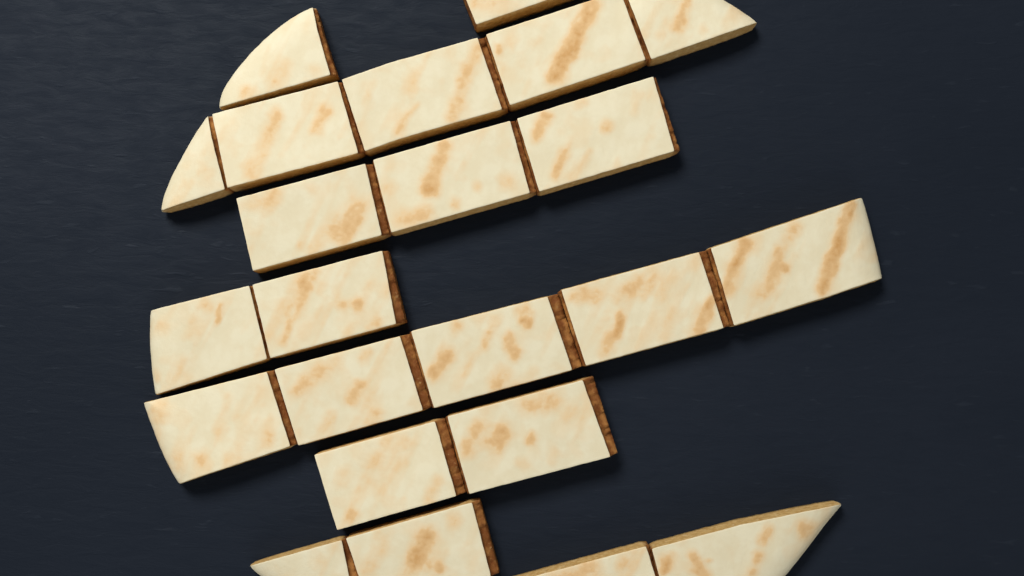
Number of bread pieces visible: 23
